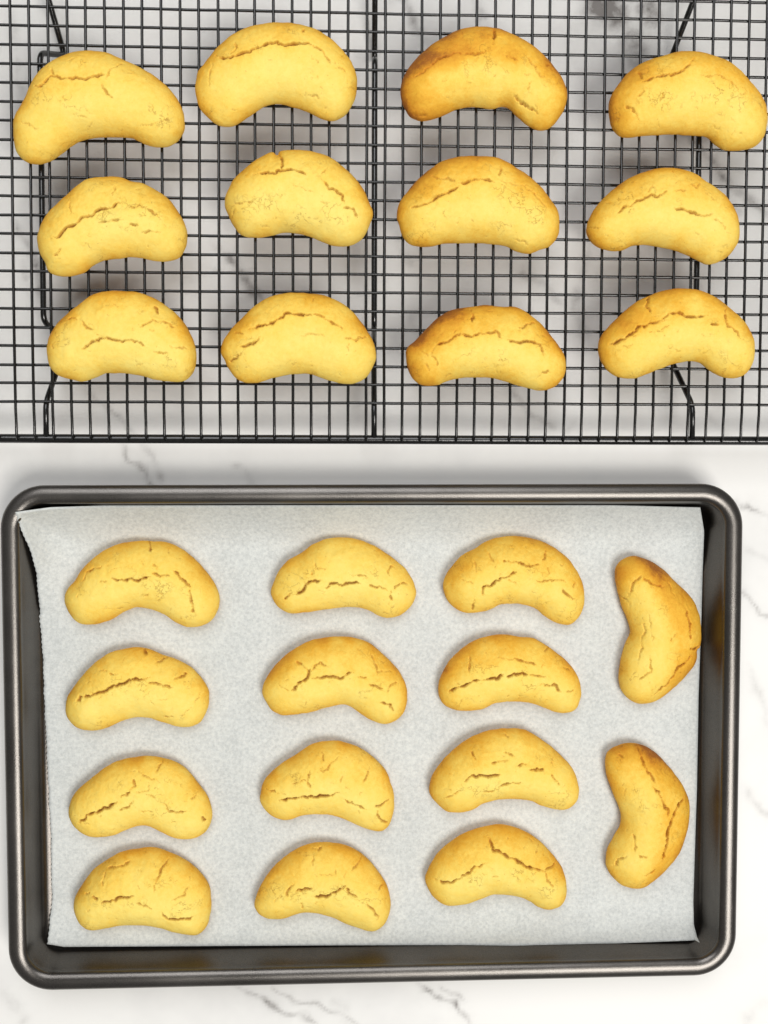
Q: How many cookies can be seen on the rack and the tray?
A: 26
